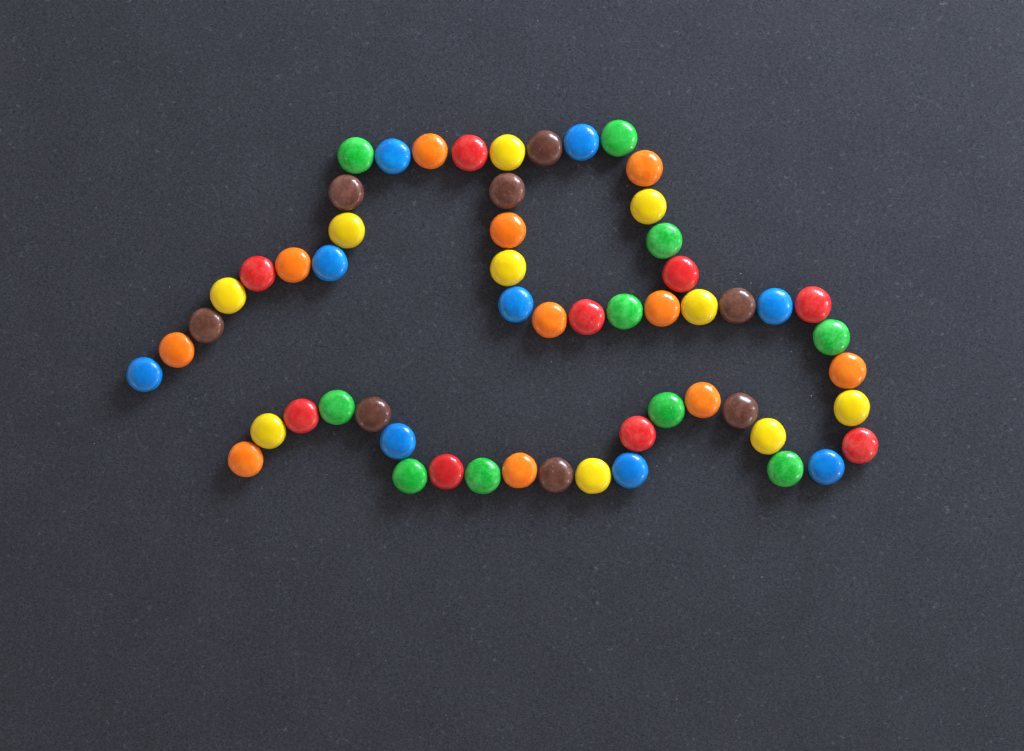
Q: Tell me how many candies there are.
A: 57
